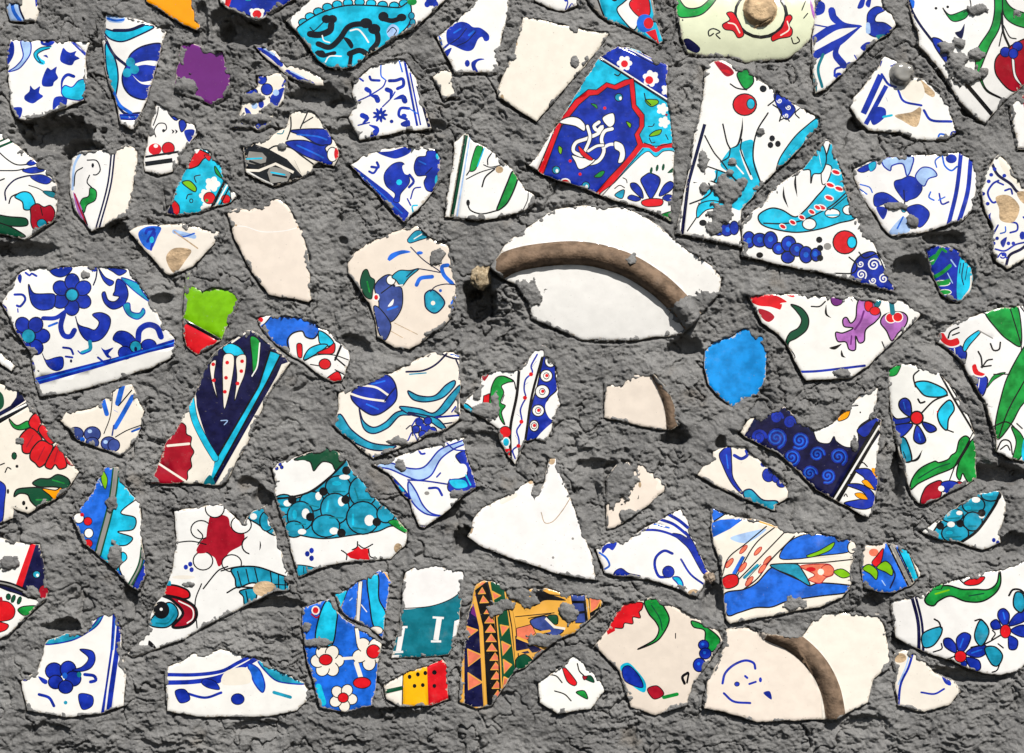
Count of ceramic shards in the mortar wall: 76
